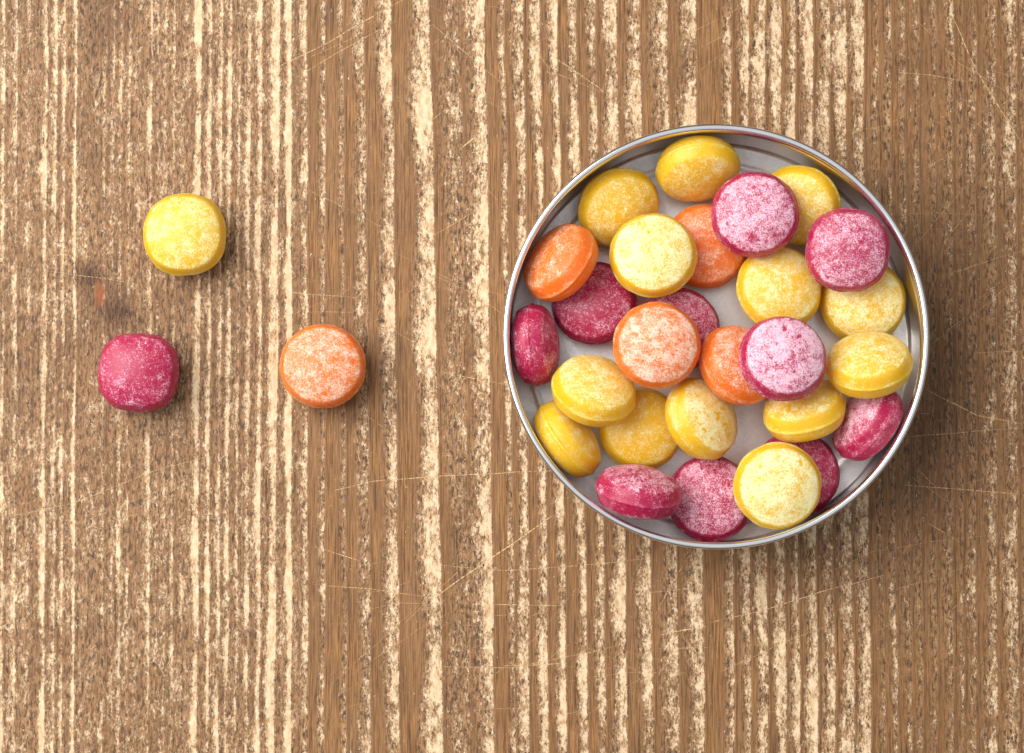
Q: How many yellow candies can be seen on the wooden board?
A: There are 14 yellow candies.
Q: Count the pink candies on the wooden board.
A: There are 11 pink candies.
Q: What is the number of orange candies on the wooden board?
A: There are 5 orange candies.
